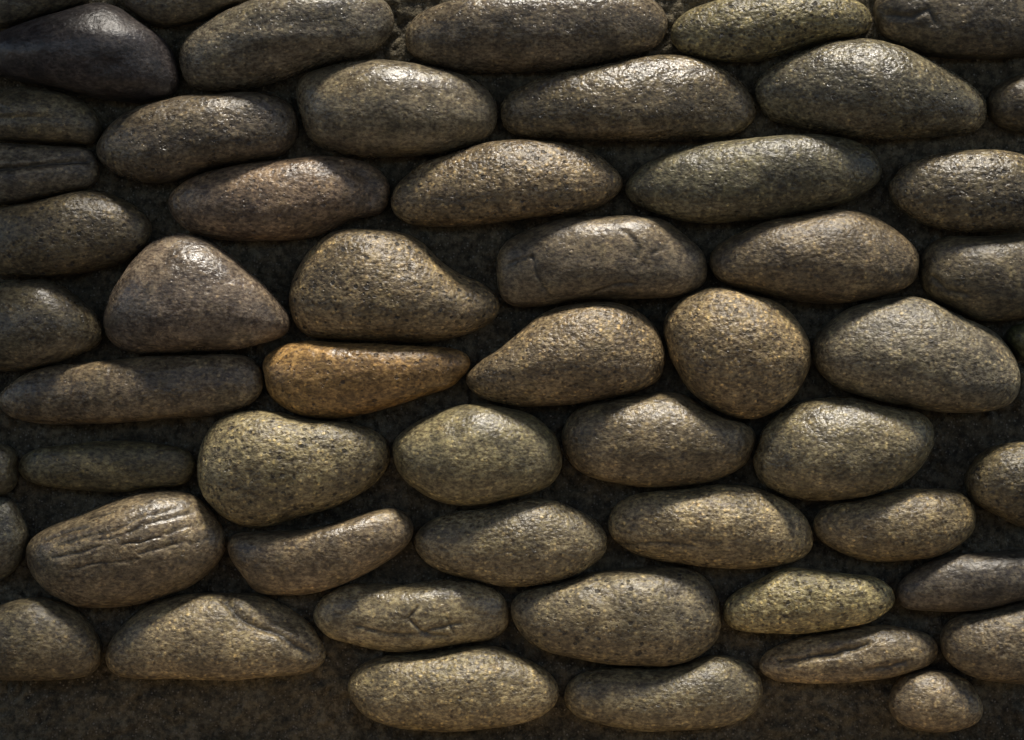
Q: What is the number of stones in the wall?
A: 55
